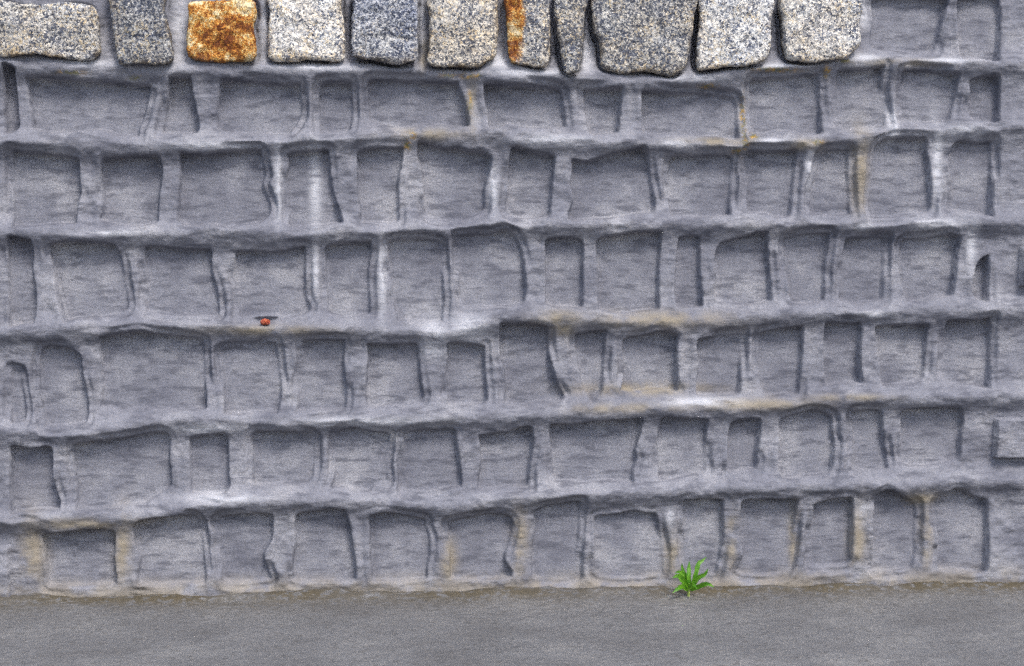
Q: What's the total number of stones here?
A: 11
